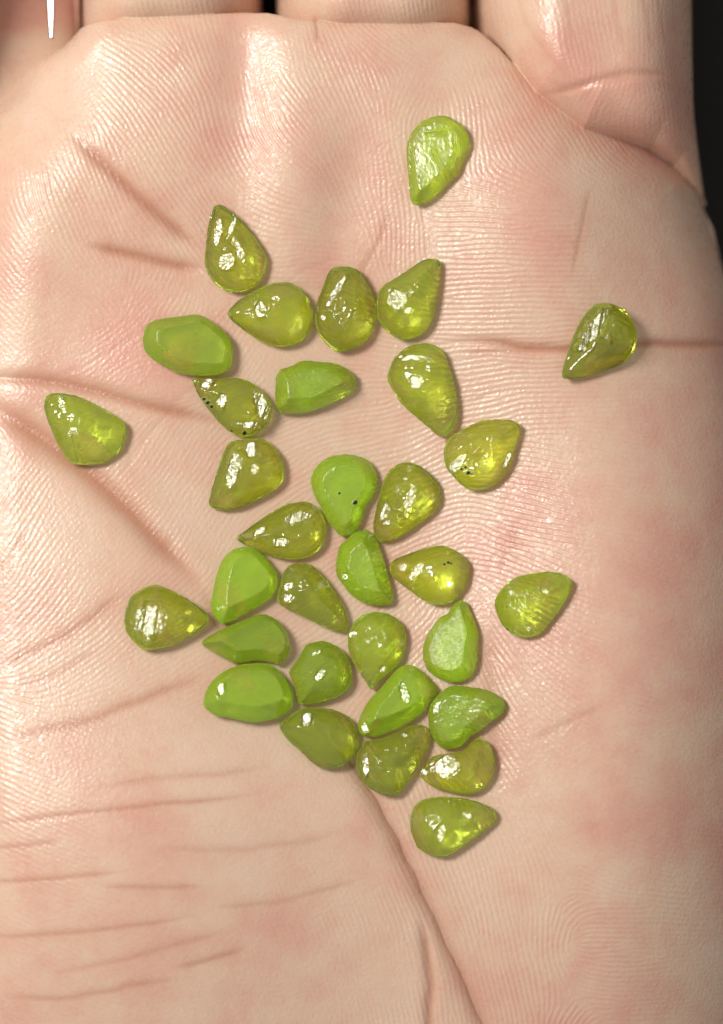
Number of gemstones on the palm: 33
